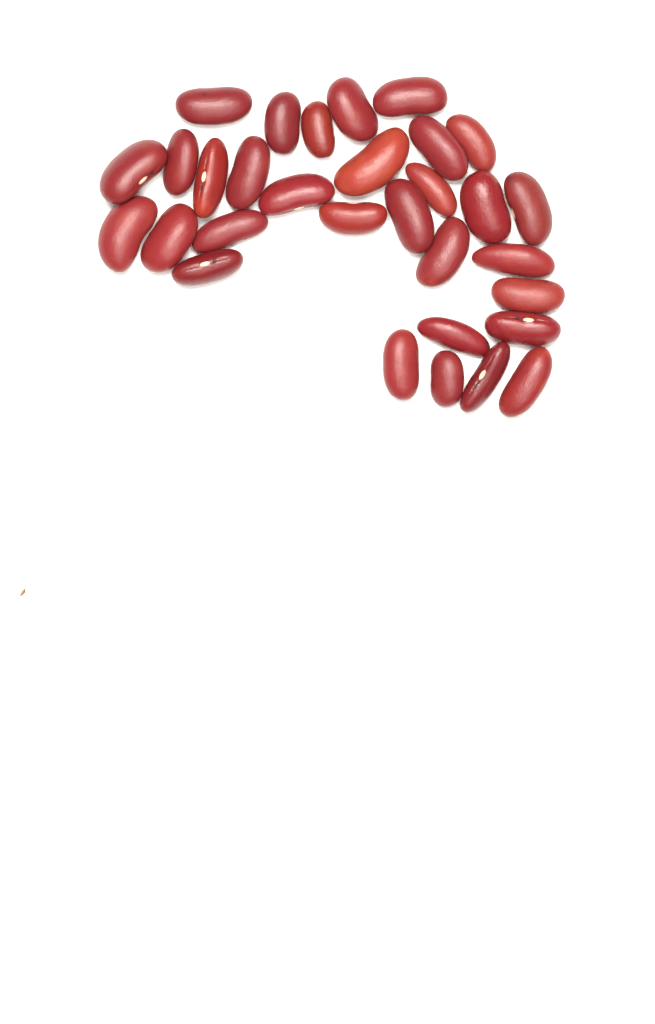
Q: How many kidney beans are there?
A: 31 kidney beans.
